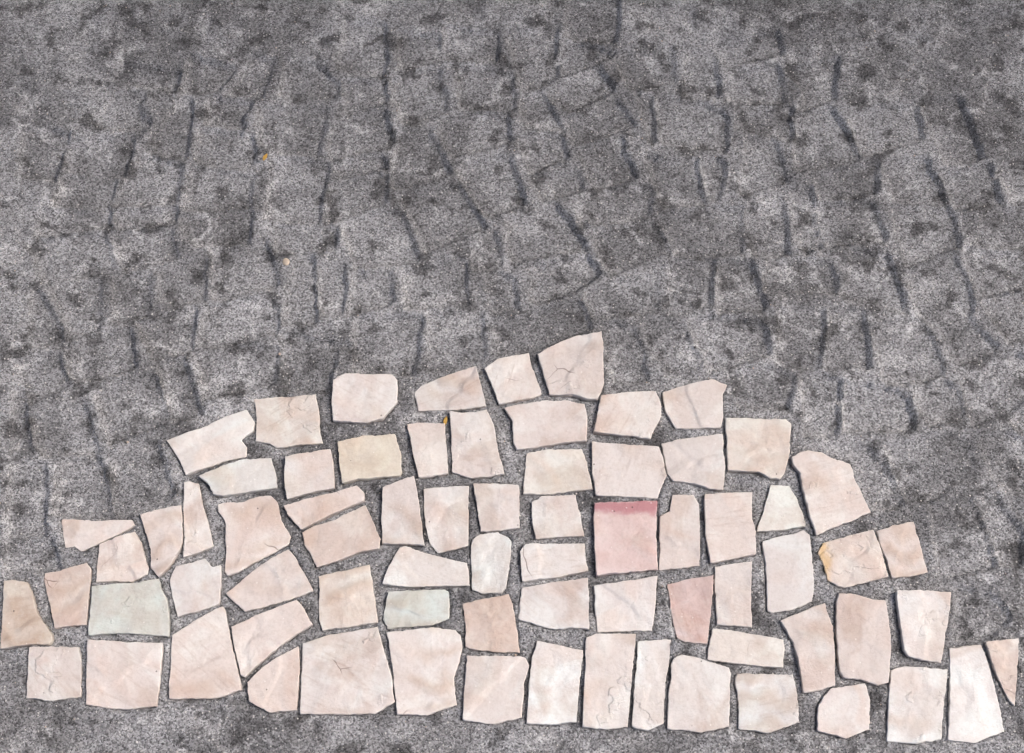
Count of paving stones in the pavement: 73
